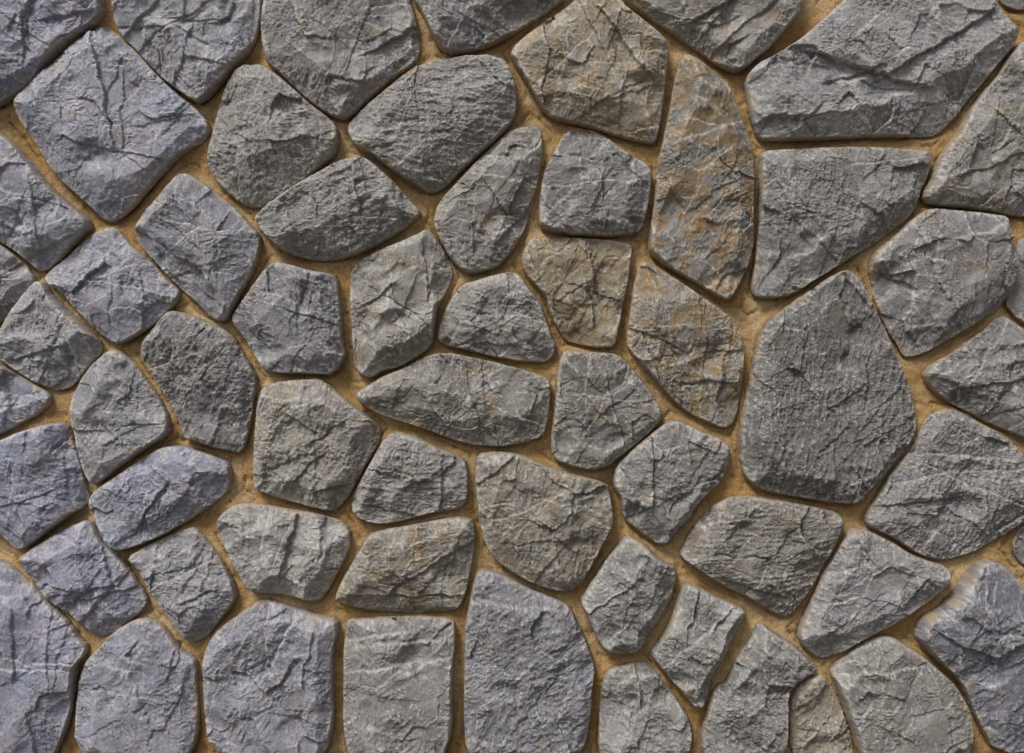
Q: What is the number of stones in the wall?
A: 62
